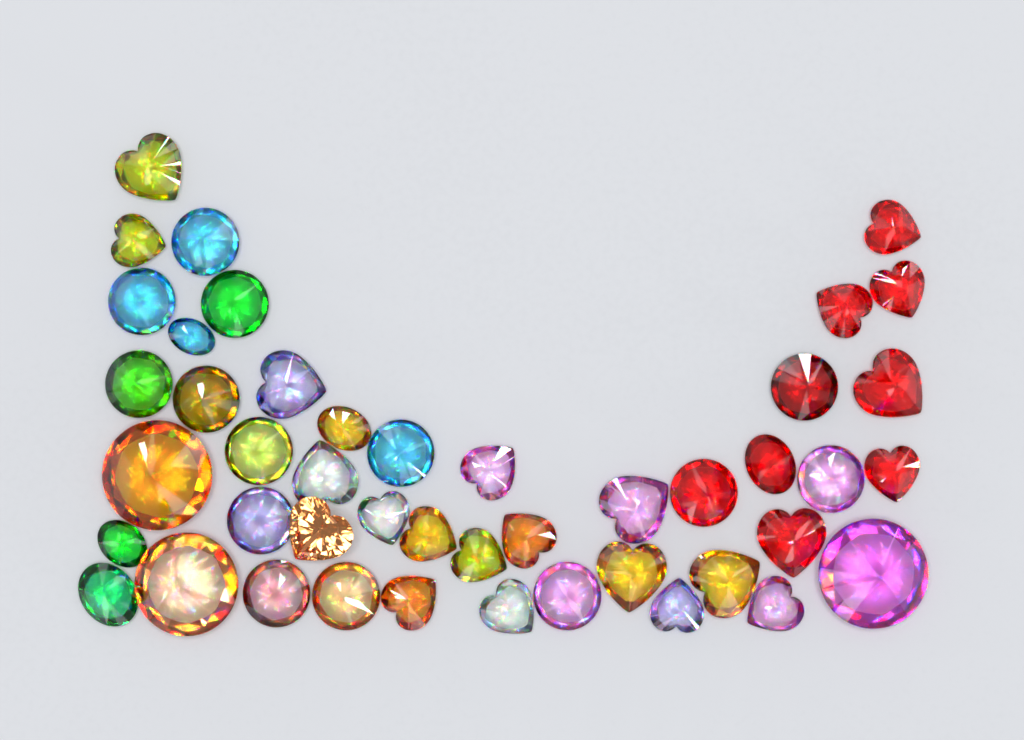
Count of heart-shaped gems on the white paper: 23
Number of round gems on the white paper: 17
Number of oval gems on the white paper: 5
